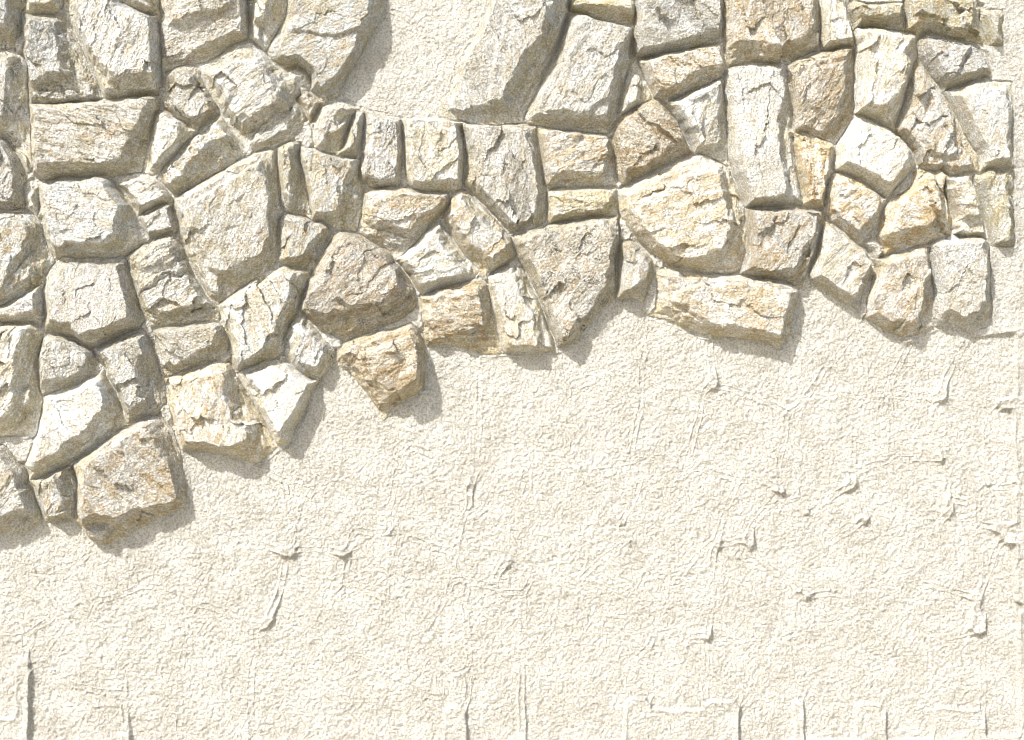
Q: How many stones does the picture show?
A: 88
